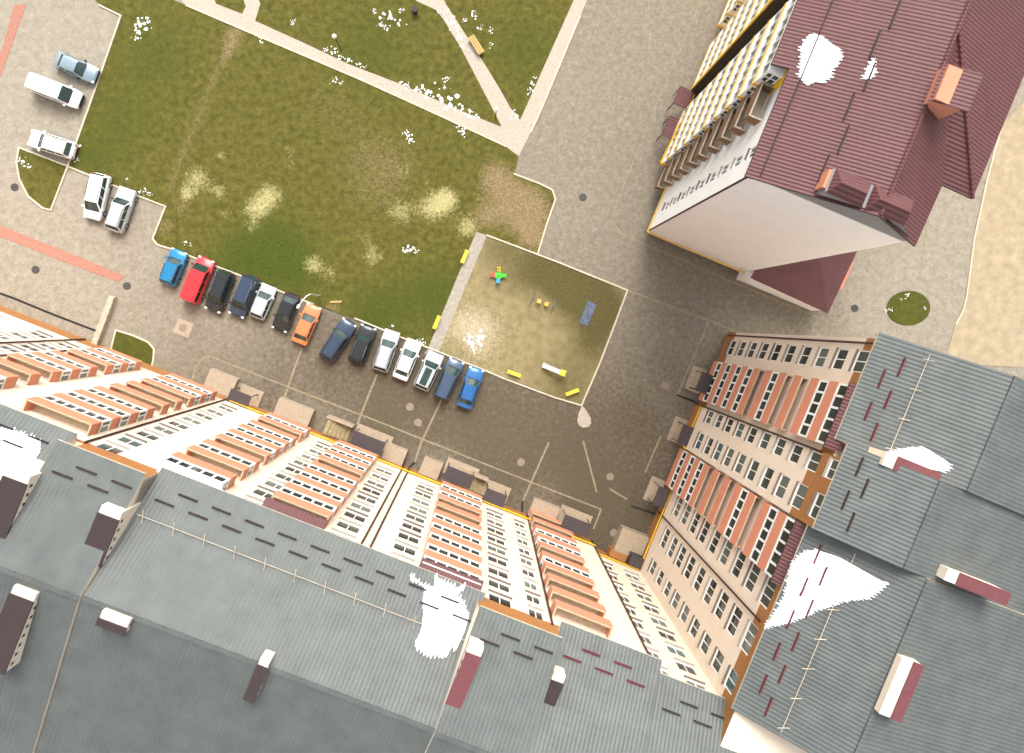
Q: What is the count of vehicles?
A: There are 19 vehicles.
